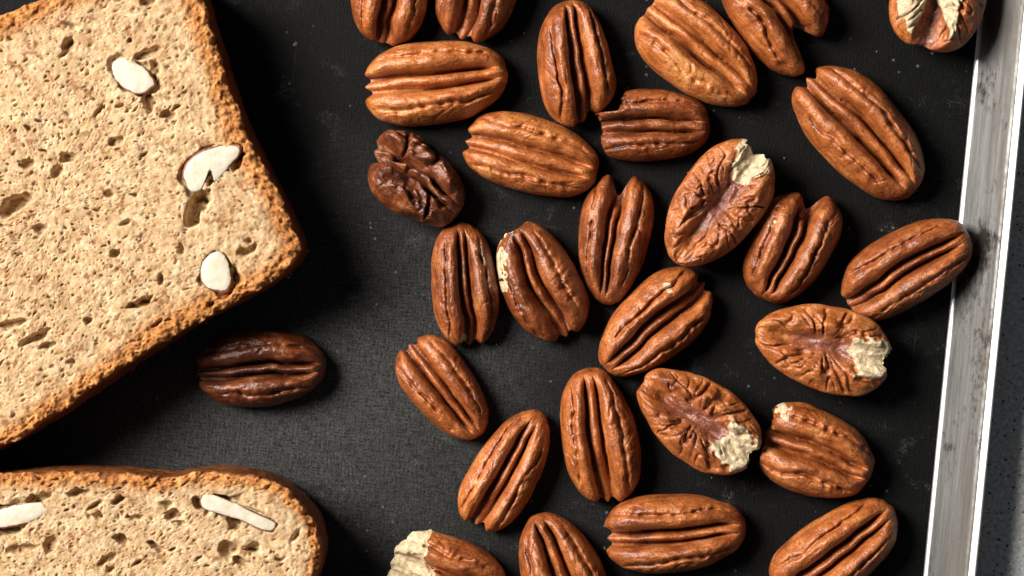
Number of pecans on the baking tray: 29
